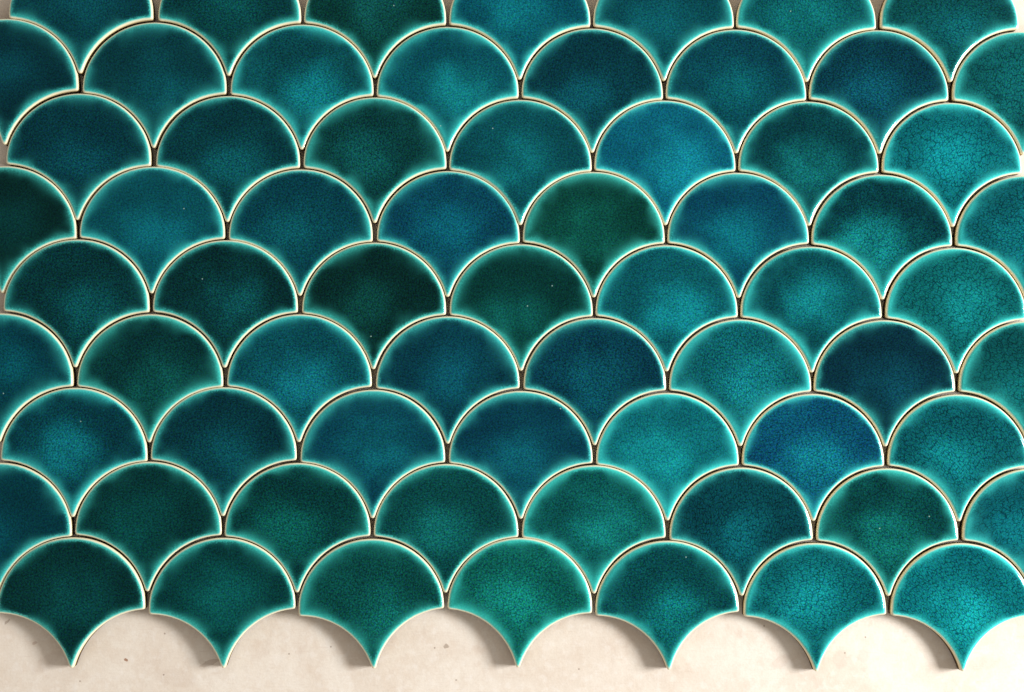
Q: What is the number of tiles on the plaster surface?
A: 67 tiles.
